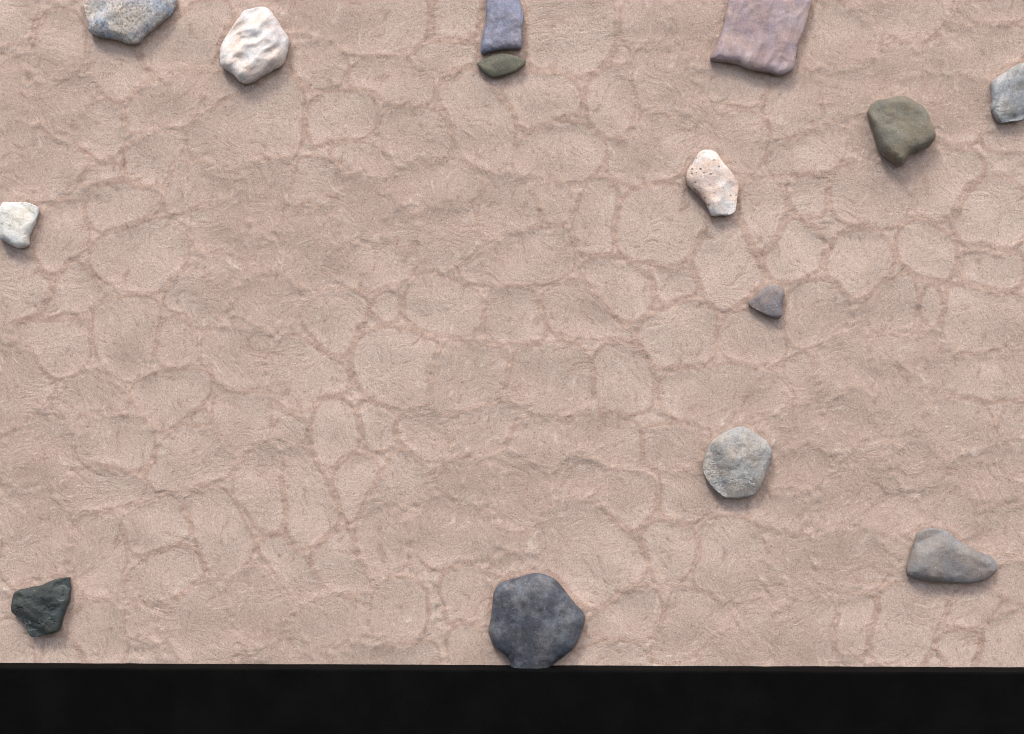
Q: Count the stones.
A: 14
